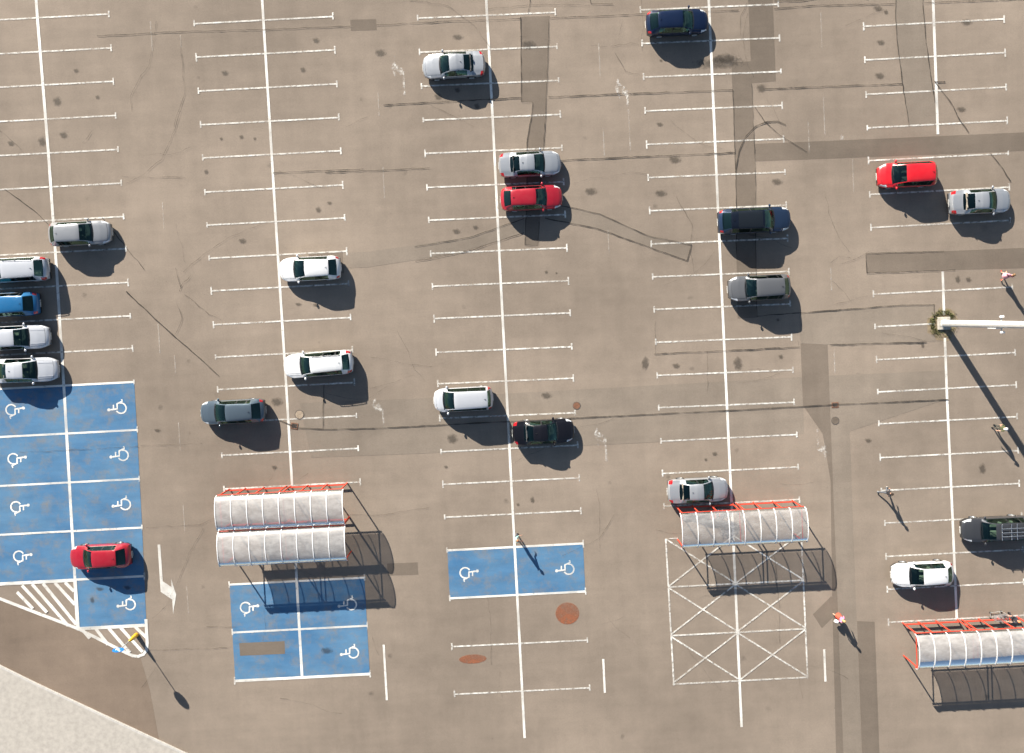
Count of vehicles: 22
